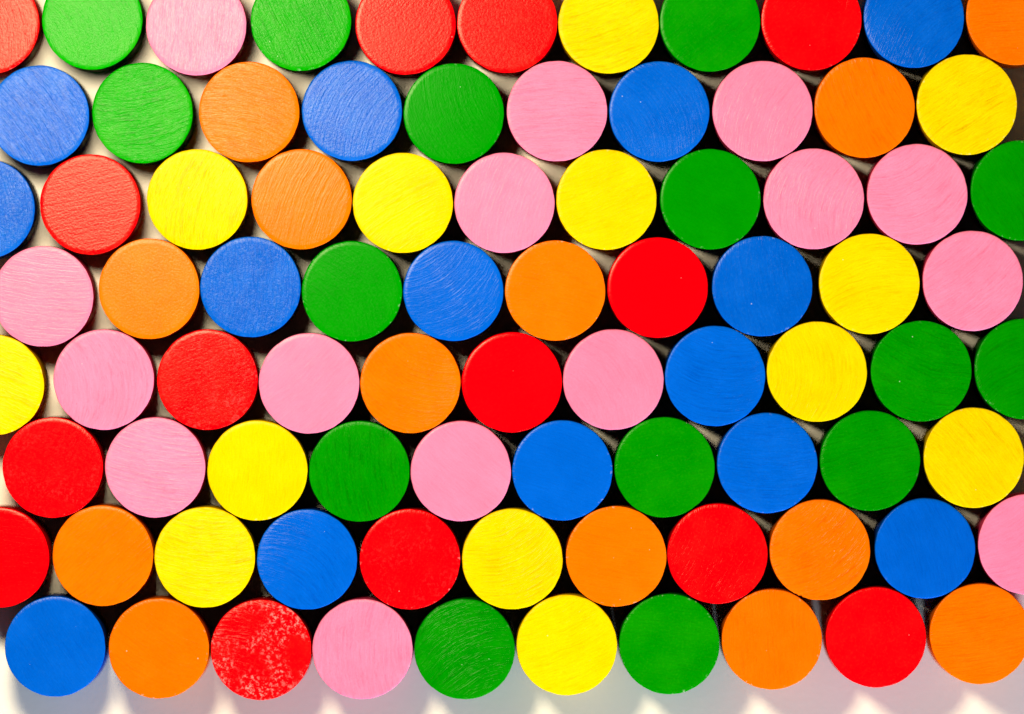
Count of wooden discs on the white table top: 84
